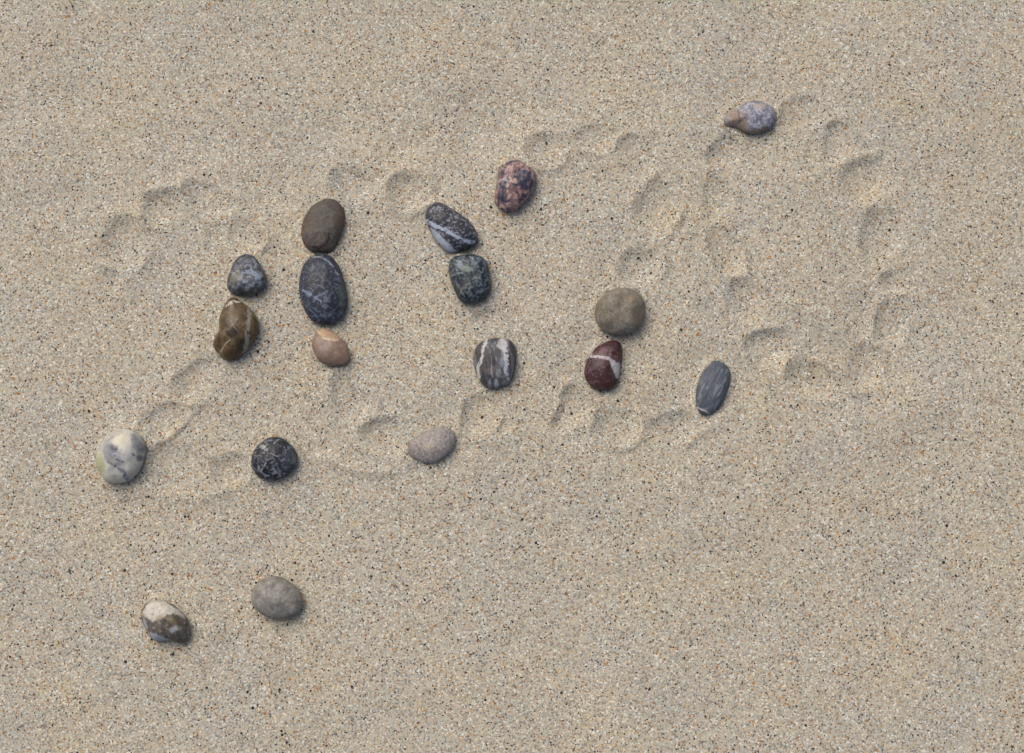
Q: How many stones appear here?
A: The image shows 18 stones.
